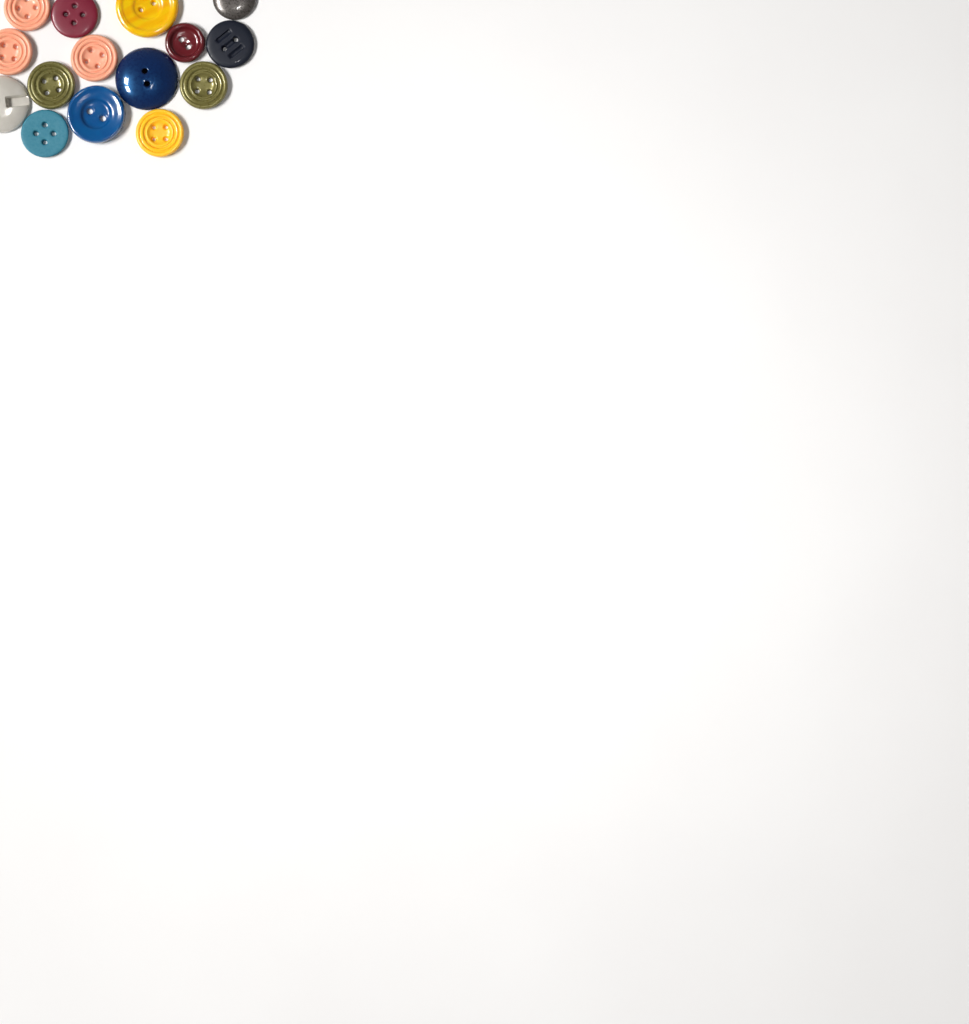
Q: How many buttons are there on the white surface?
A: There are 15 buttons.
